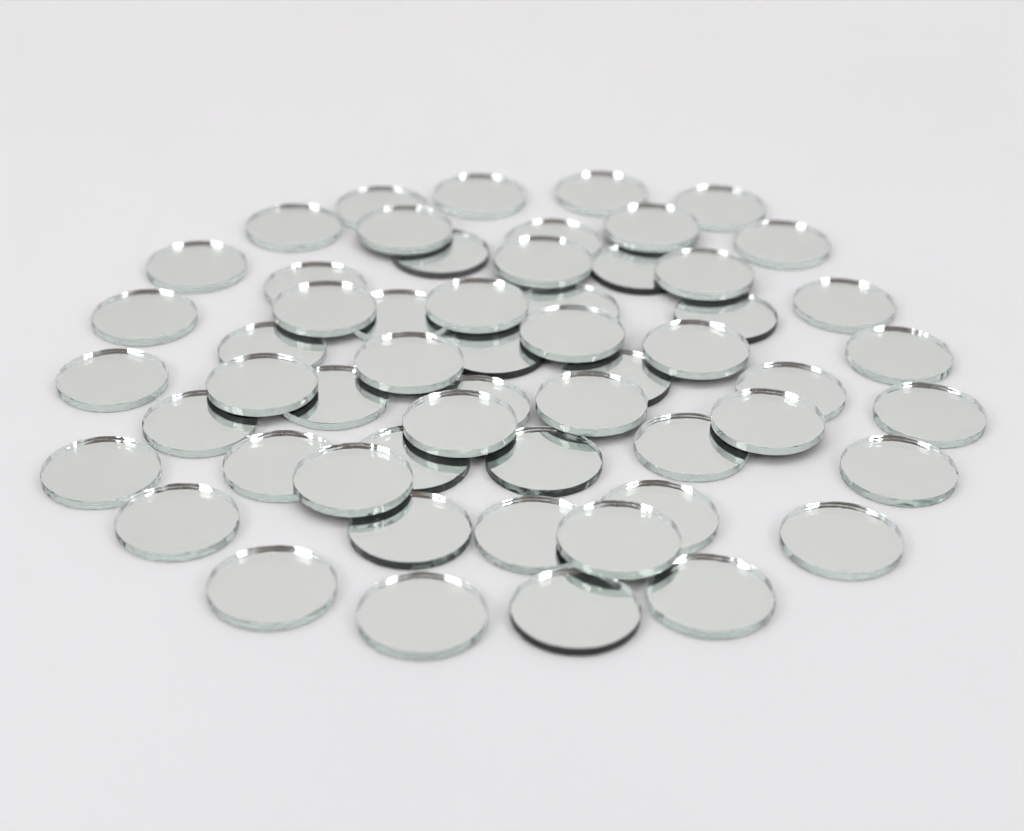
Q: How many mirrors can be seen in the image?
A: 56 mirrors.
